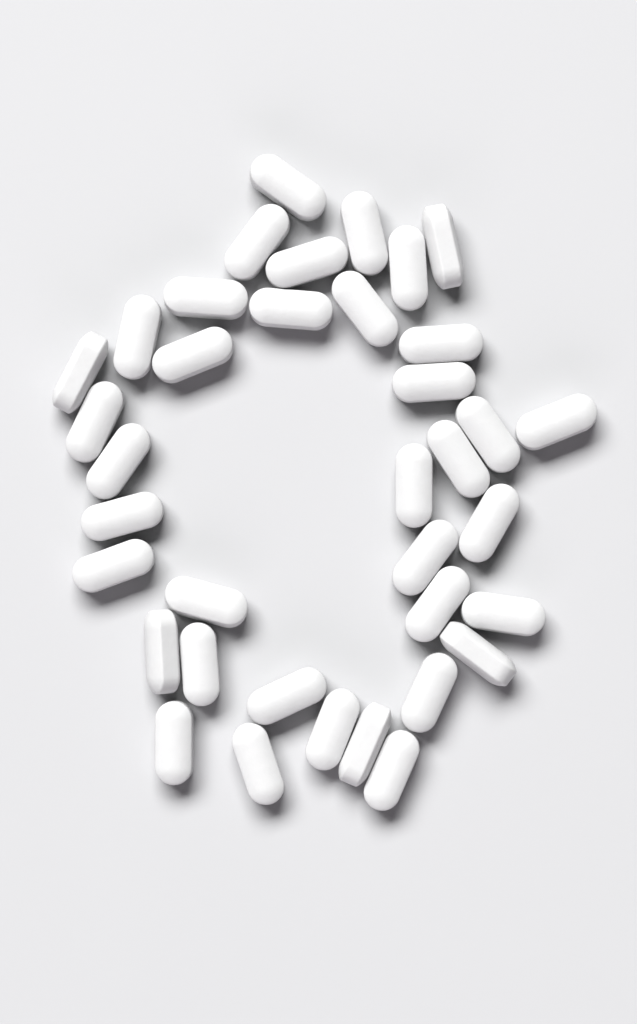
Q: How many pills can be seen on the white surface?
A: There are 37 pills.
